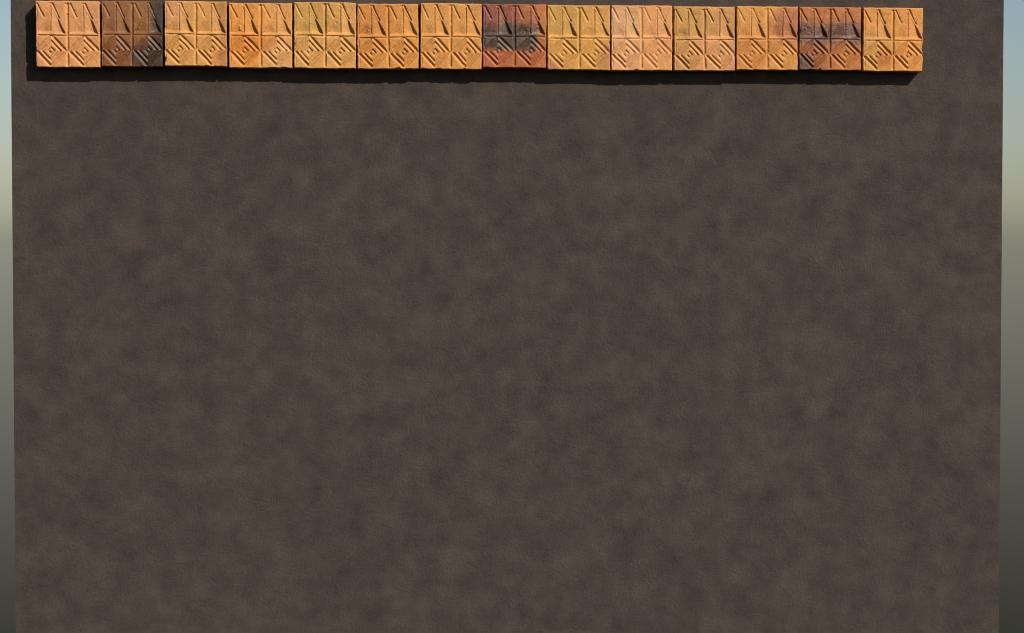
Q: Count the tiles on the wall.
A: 14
